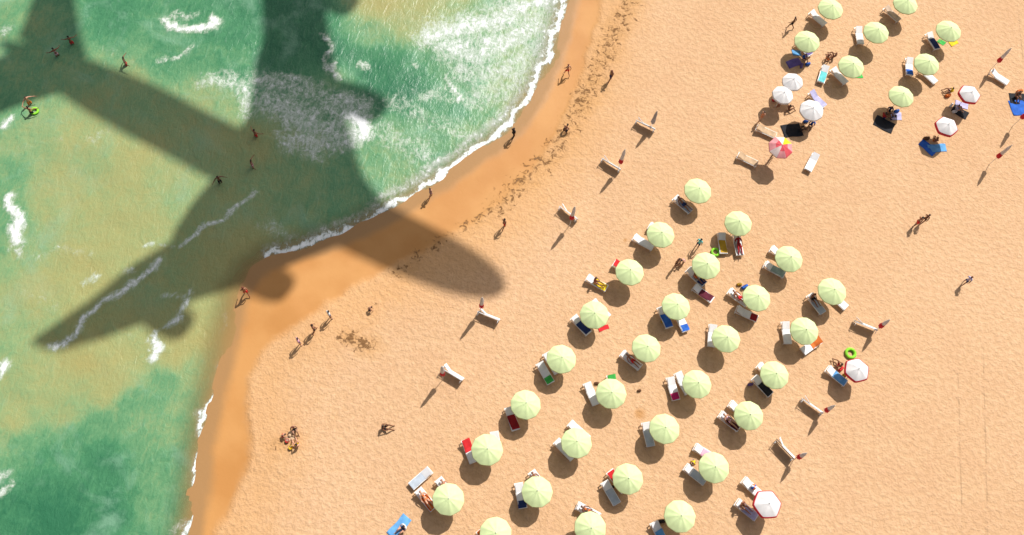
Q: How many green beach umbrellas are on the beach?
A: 37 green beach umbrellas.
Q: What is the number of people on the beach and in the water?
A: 62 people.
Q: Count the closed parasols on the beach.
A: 11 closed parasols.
